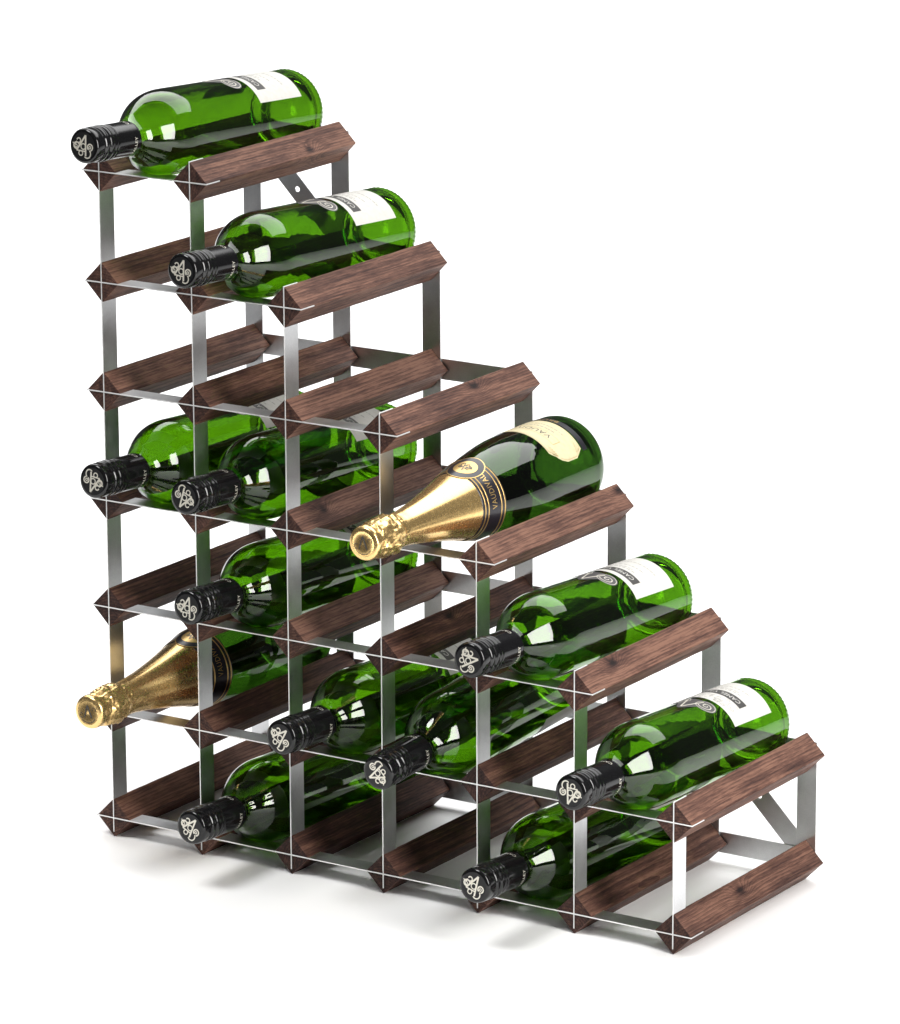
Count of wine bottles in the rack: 11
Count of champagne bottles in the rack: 2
